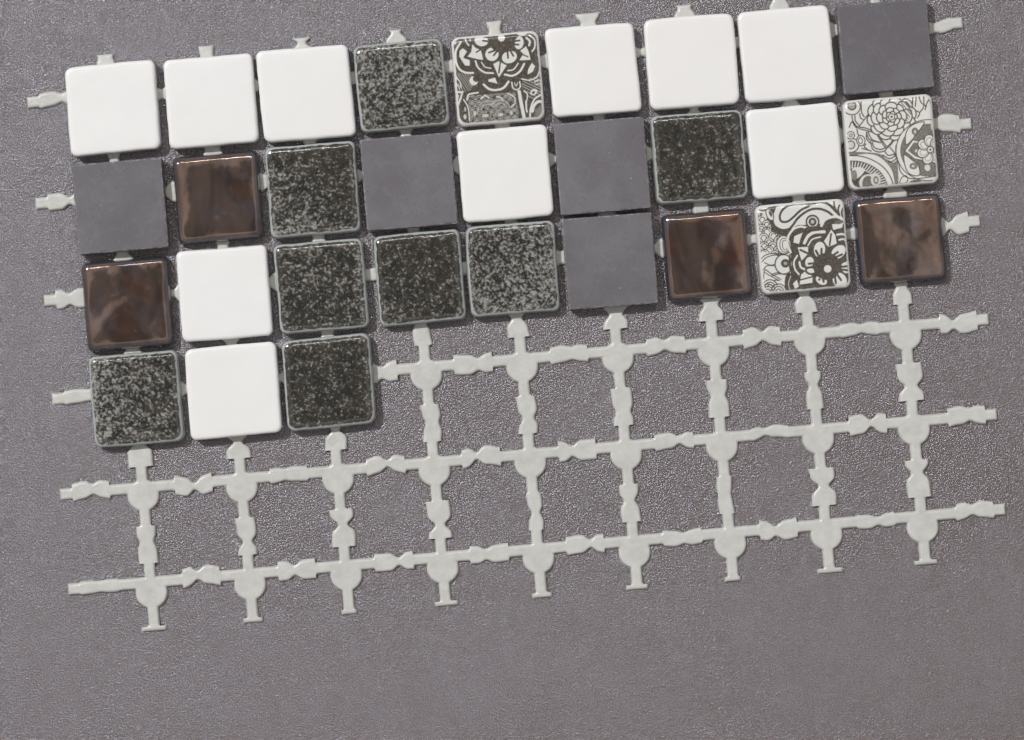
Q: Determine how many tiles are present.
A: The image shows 30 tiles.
